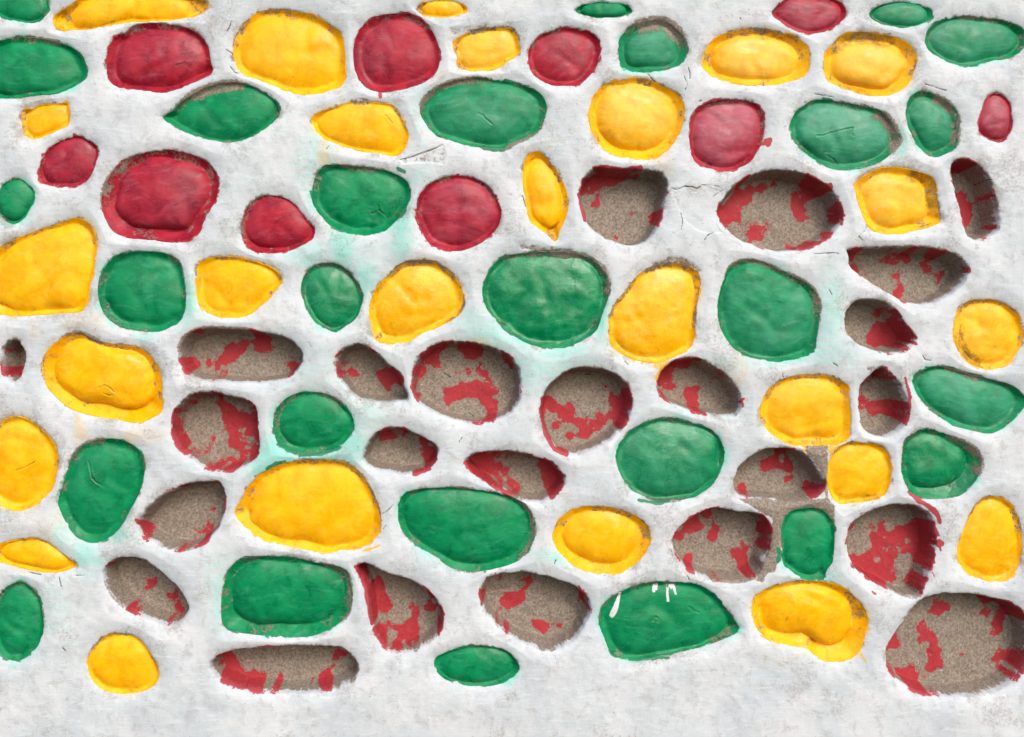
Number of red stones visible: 10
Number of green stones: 27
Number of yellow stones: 26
